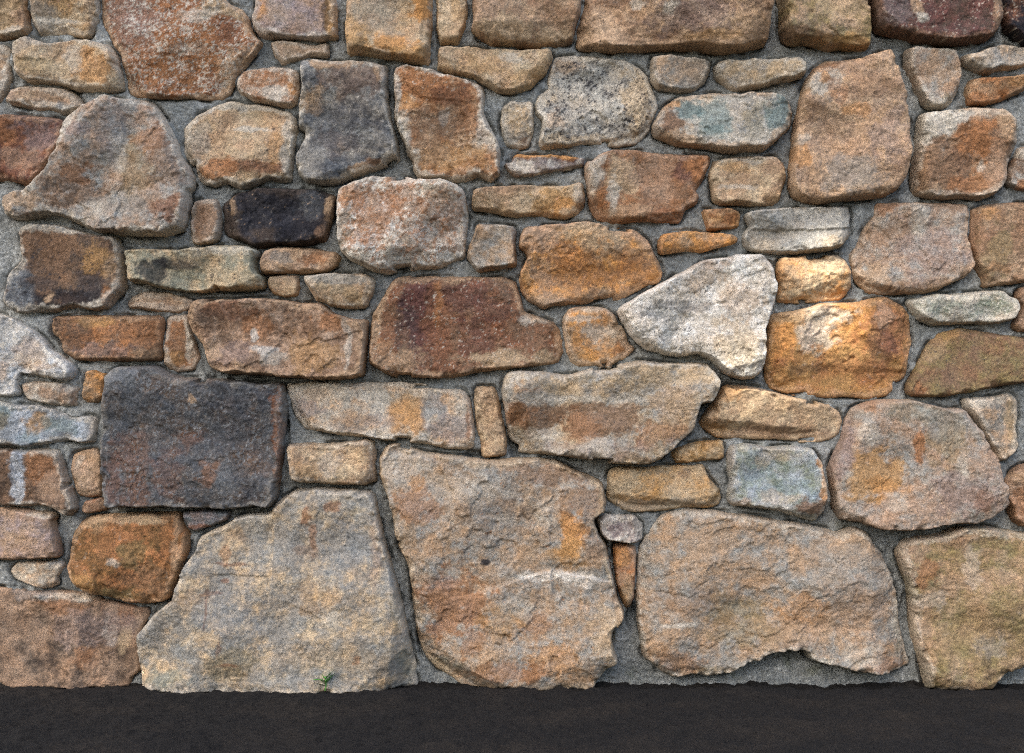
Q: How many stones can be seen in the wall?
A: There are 94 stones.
